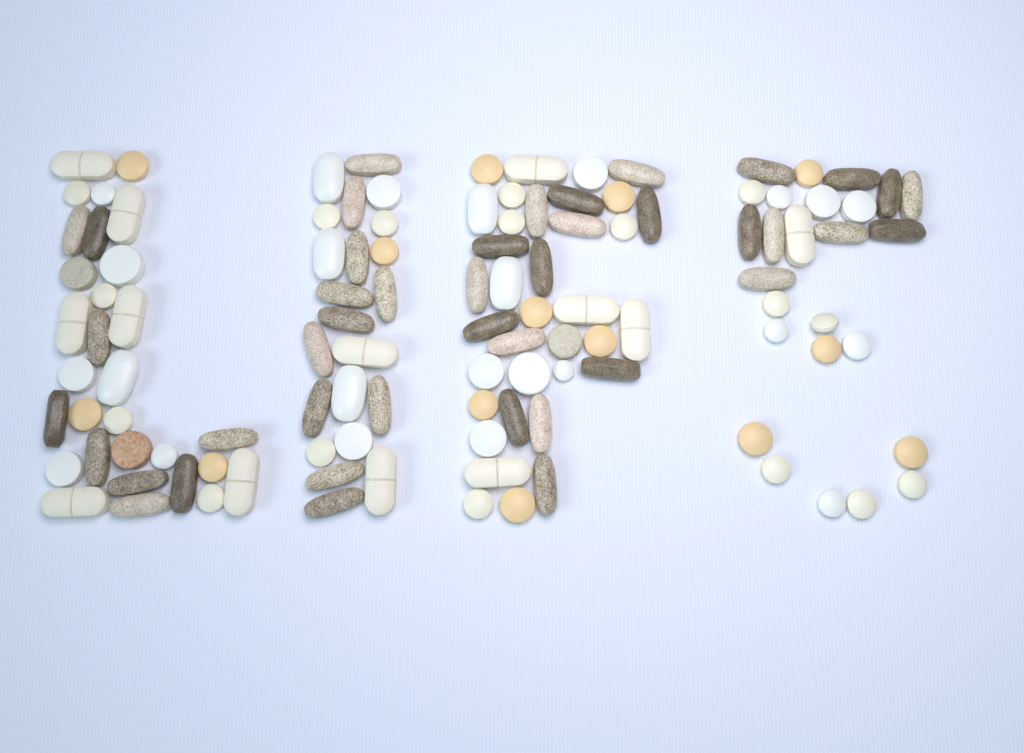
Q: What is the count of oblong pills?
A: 62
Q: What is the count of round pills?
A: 52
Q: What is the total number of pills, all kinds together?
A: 114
